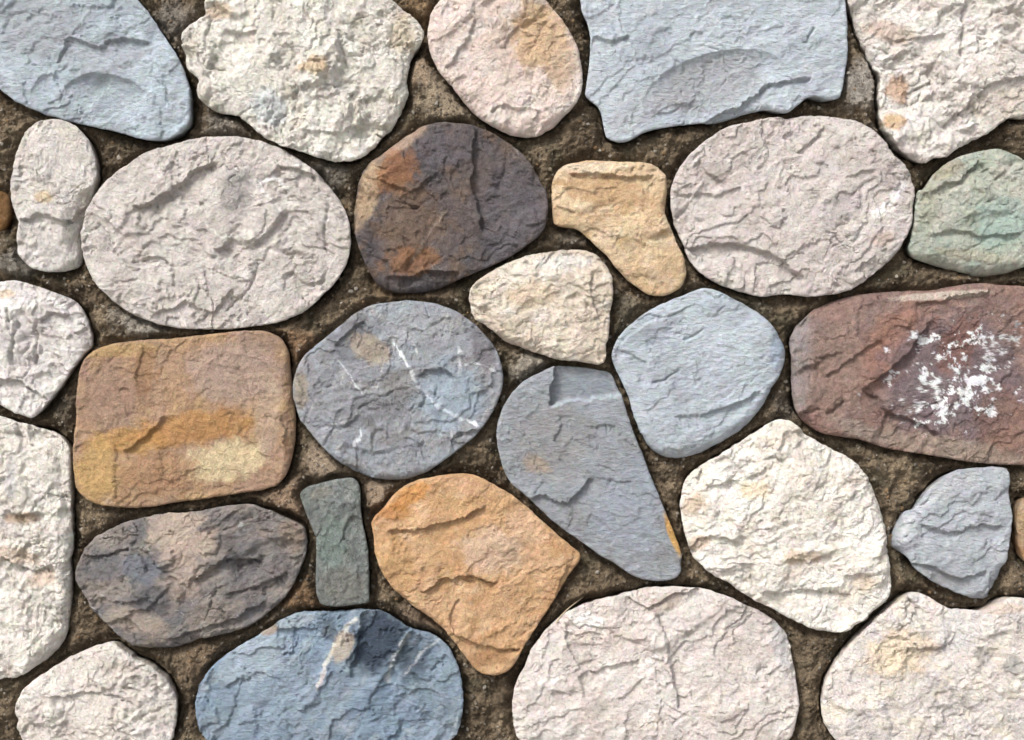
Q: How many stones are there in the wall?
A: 30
